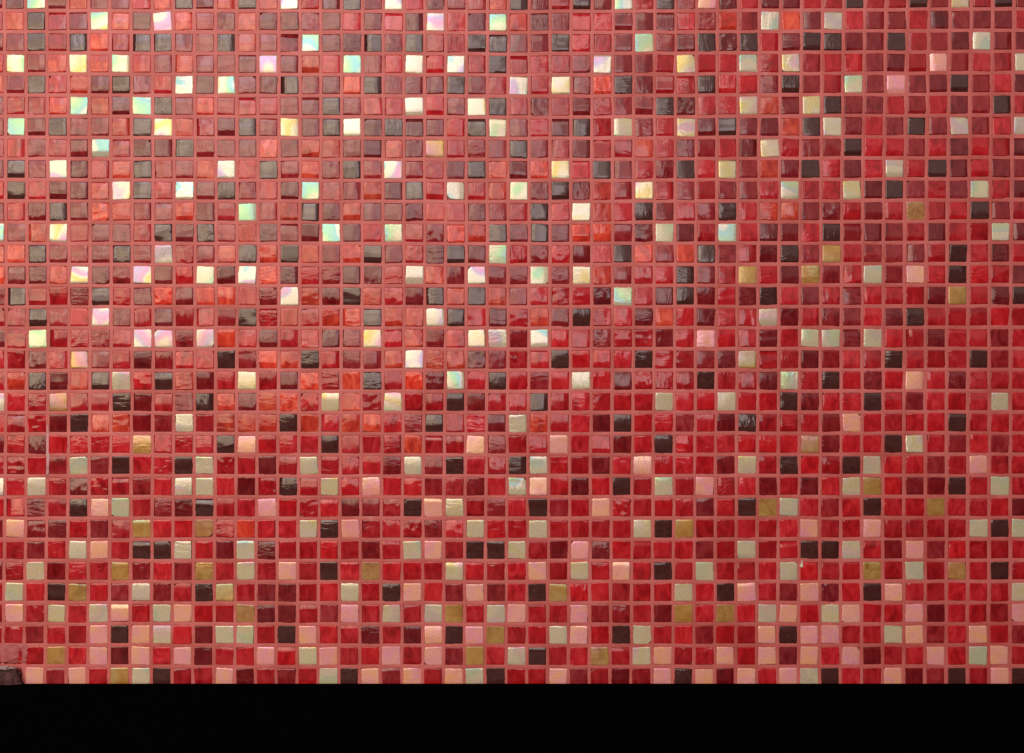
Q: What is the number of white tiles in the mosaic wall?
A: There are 181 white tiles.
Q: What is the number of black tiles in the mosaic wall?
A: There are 181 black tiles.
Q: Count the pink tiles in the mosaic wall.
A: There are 83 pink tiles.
